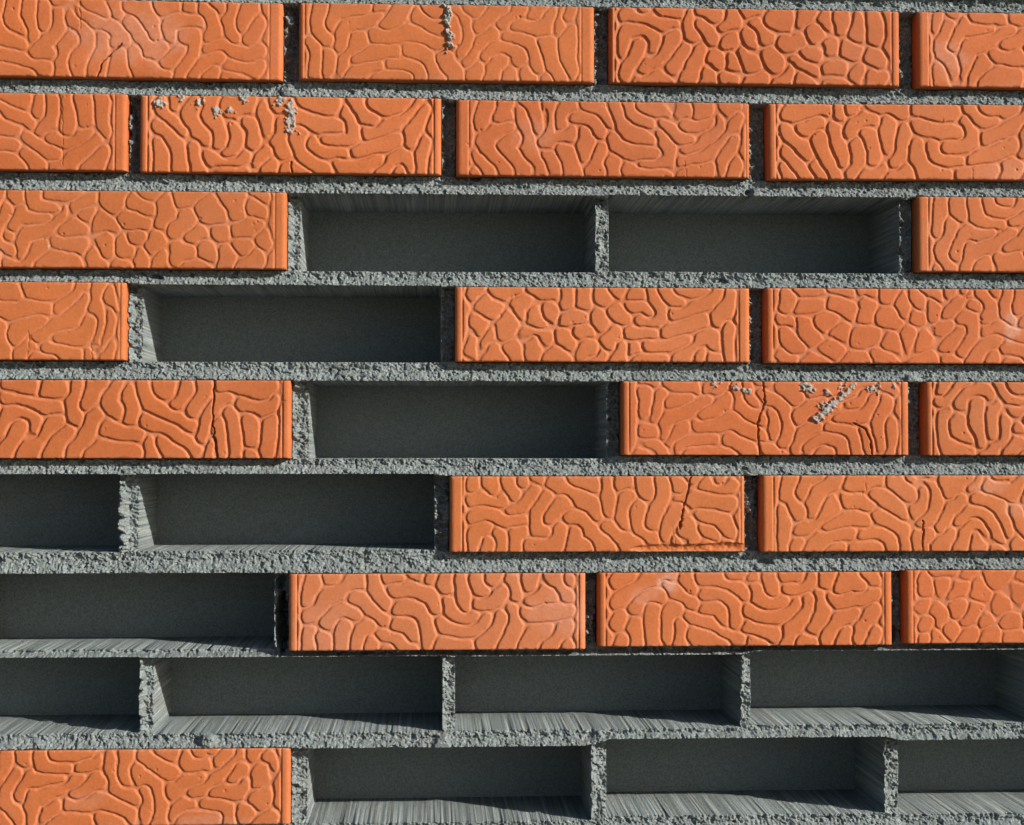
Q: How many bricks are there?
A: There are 22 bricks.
